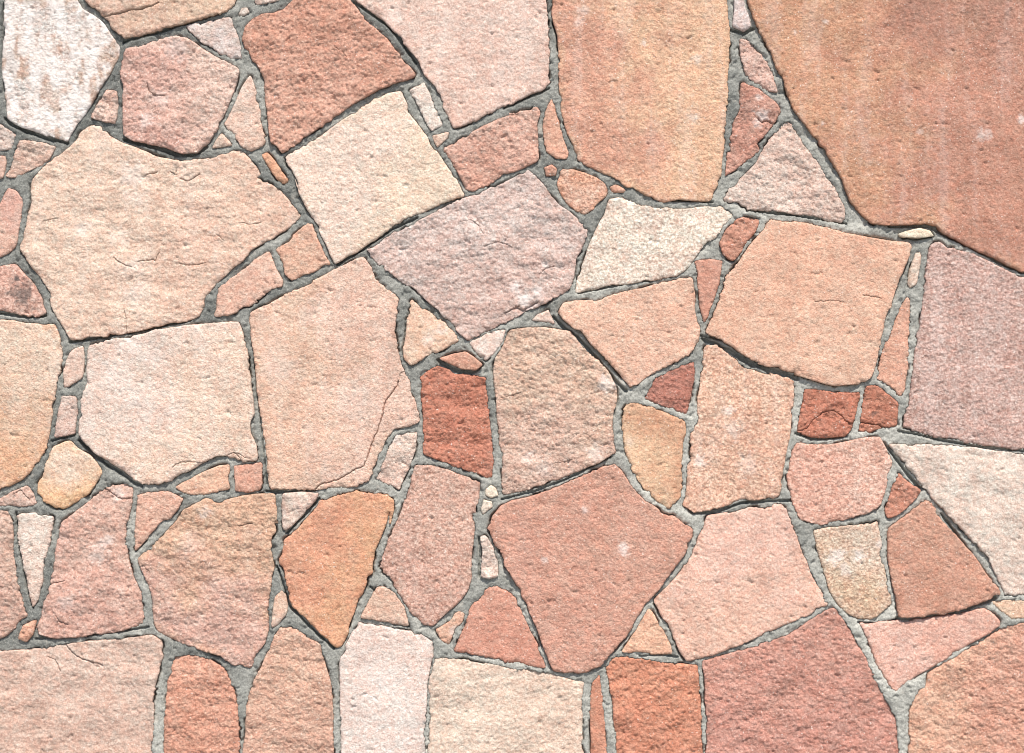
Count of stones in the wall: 100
